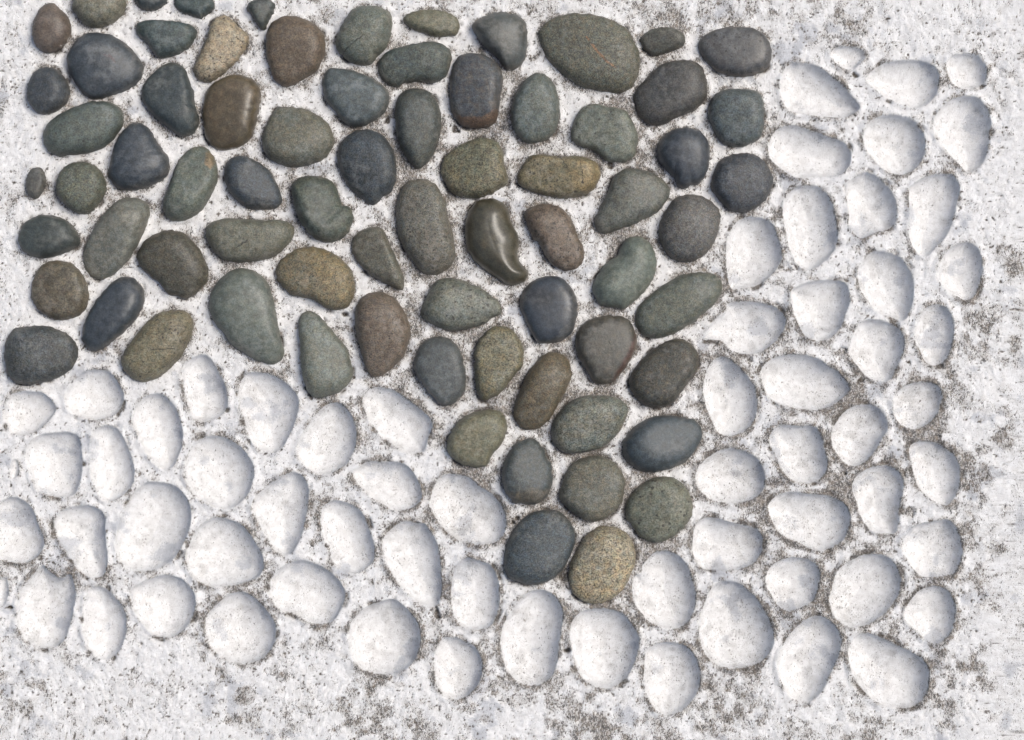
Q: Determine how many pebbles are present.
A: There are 74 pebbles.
